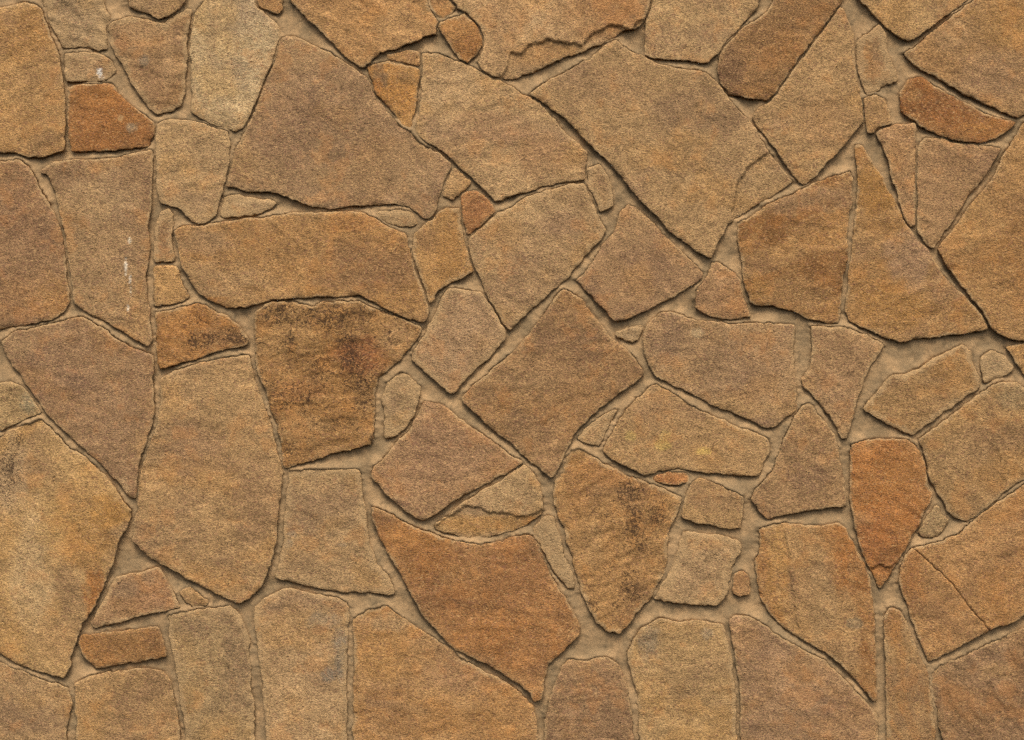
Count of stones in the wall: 91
